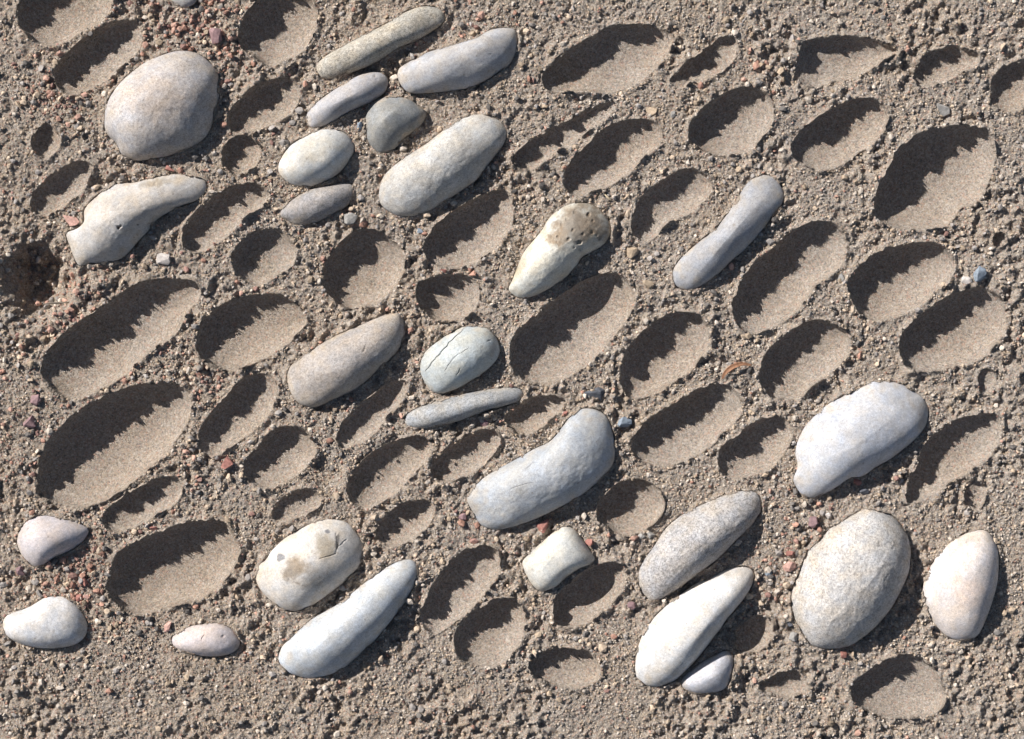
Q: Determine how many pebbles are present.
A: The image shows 28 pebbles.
